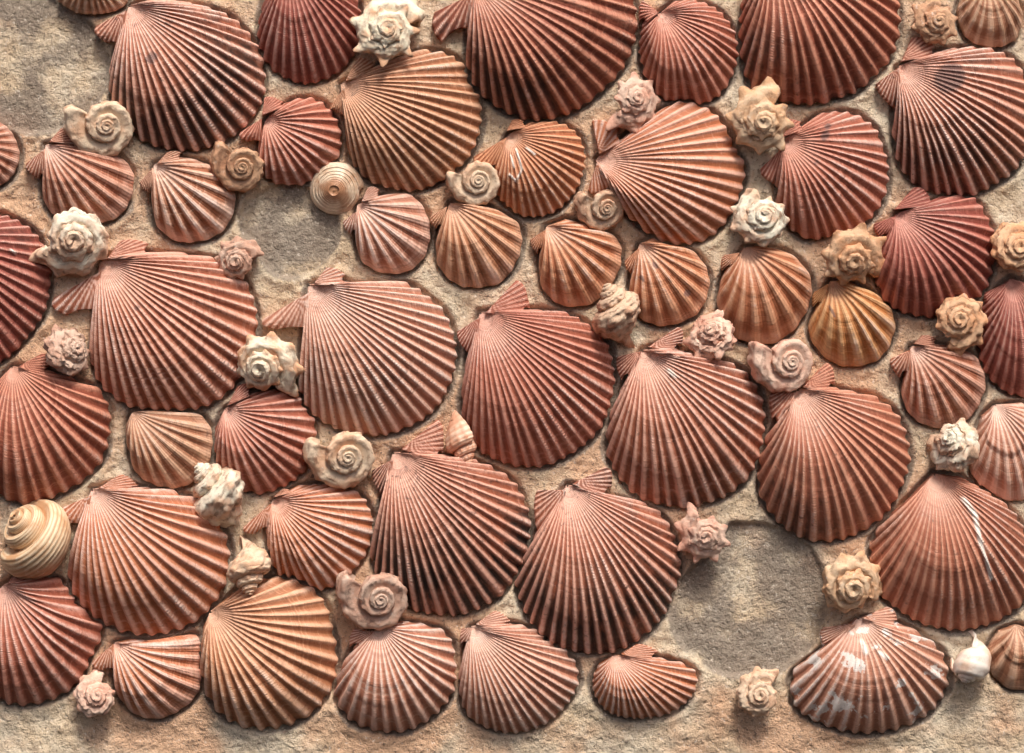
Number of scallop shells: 48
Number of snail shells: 32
